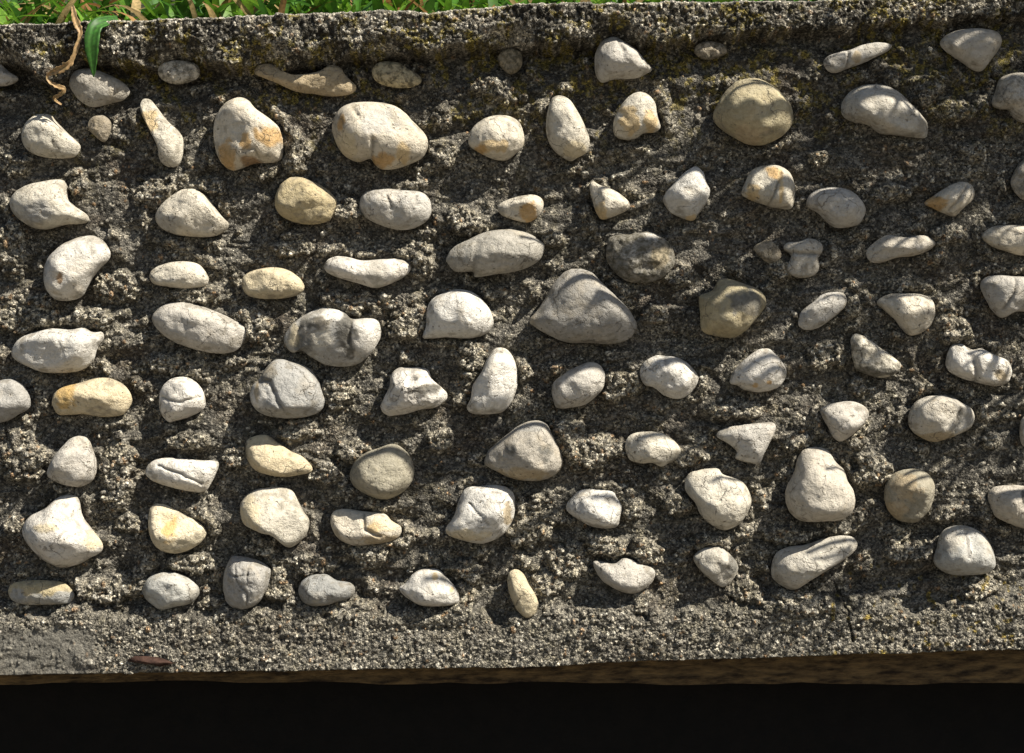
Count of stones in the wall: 92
